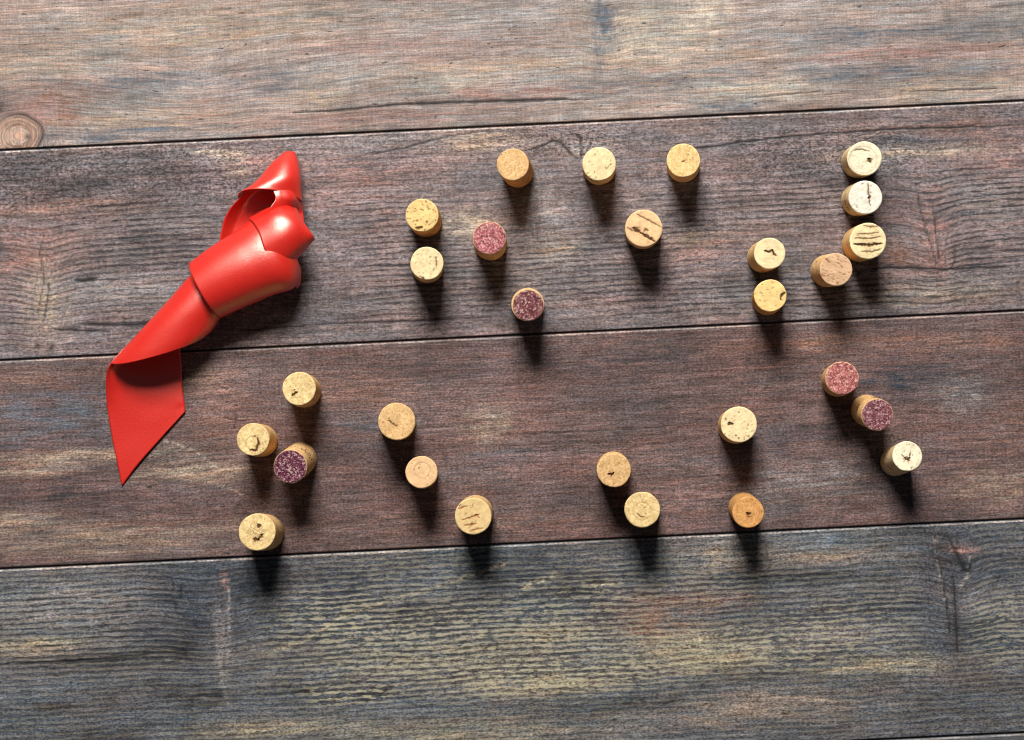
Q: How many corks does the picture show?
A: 28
